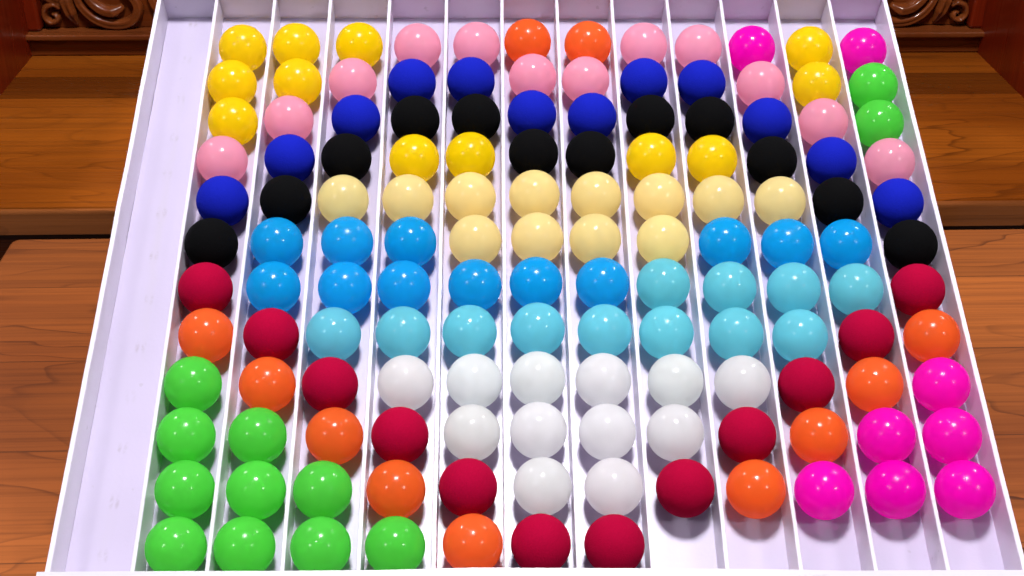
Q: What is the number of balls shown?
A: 139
